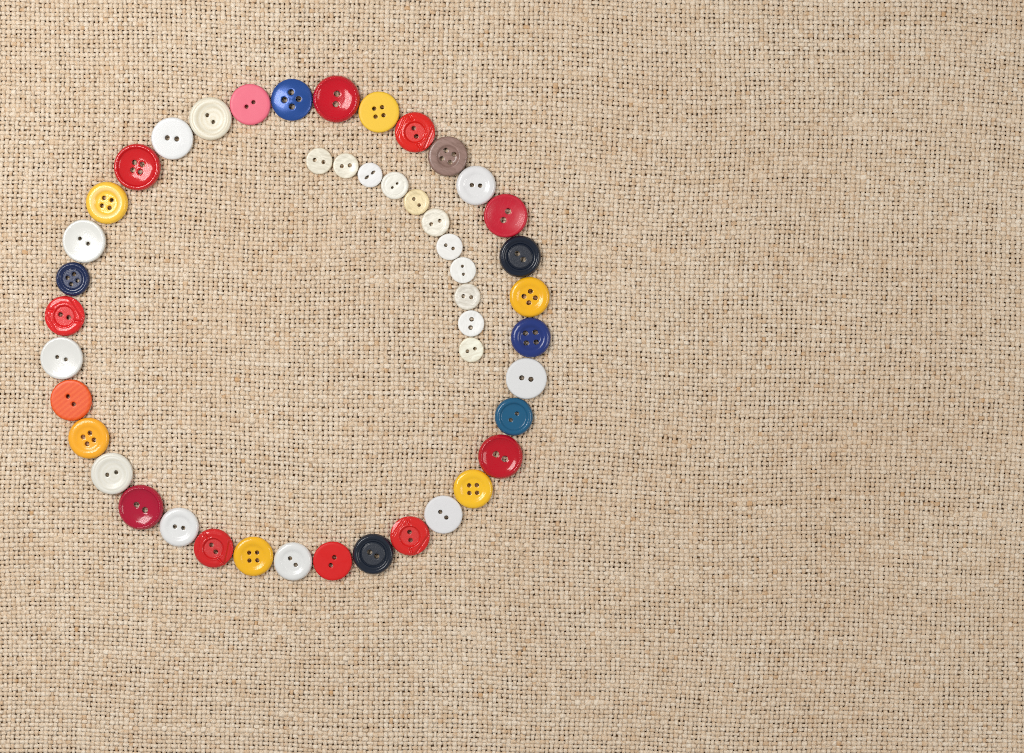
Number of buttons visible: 46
